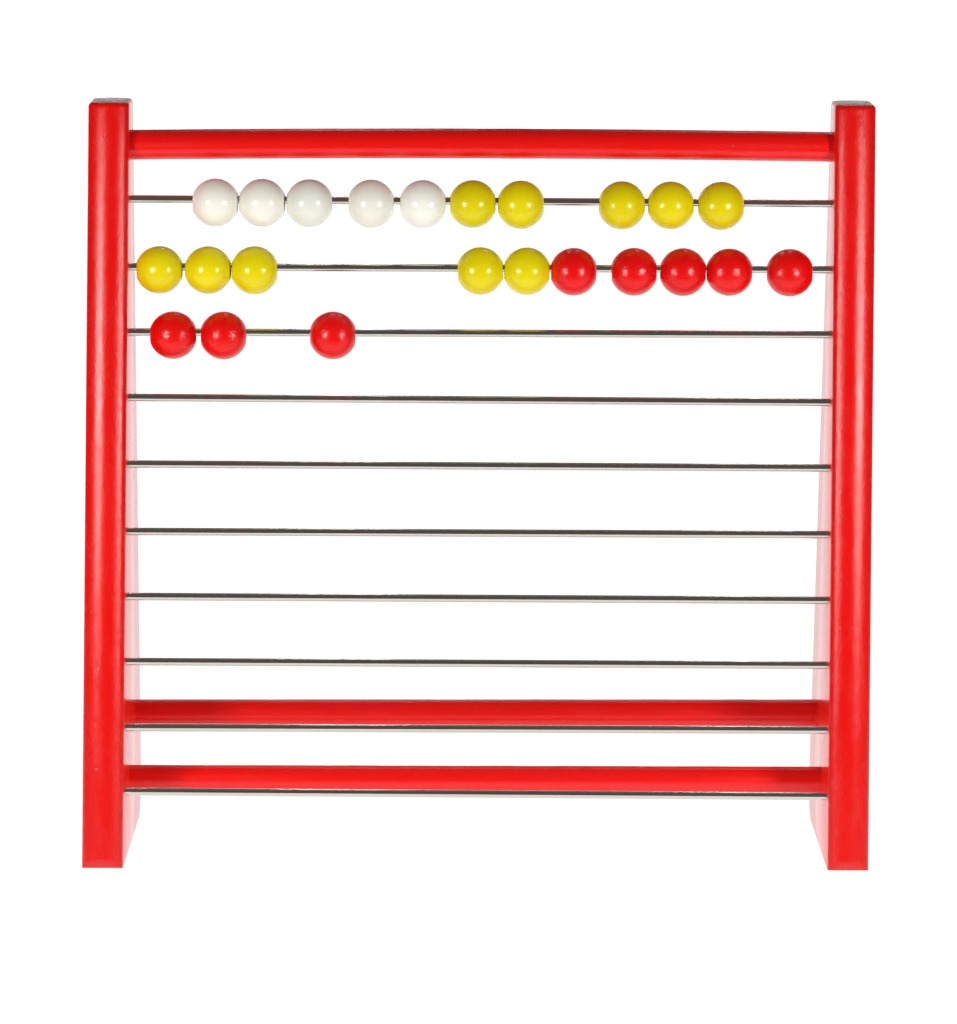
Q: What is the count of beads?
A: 23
